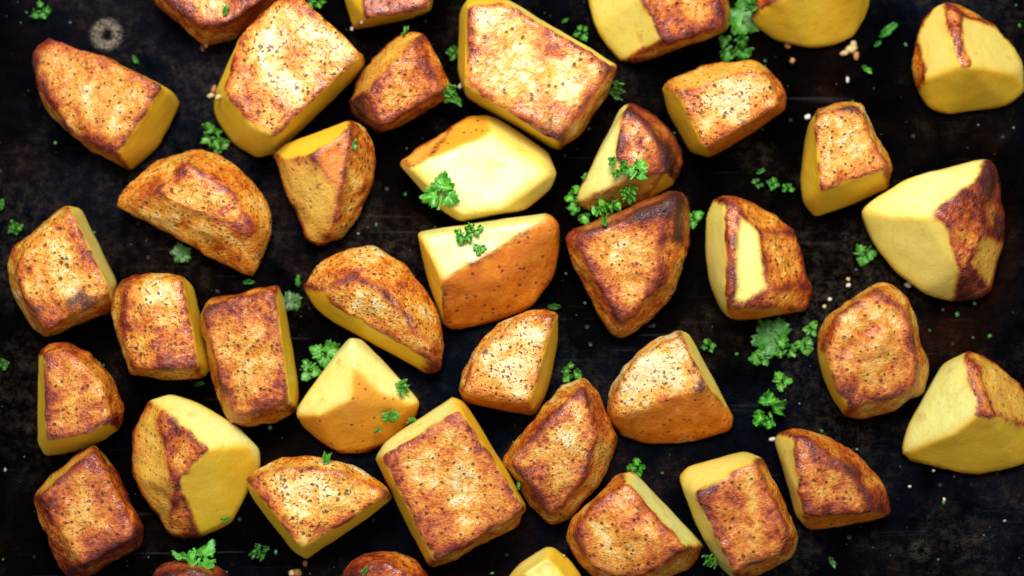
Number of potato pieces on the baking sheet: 40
